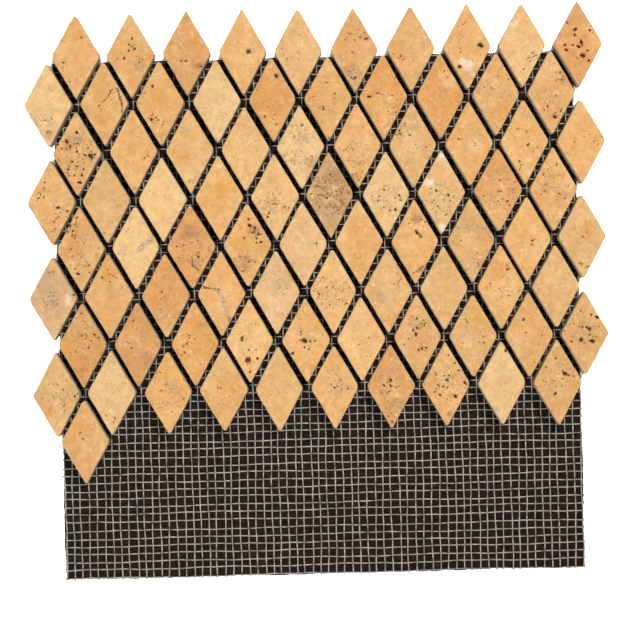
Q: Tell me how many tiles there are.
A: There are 81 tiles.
